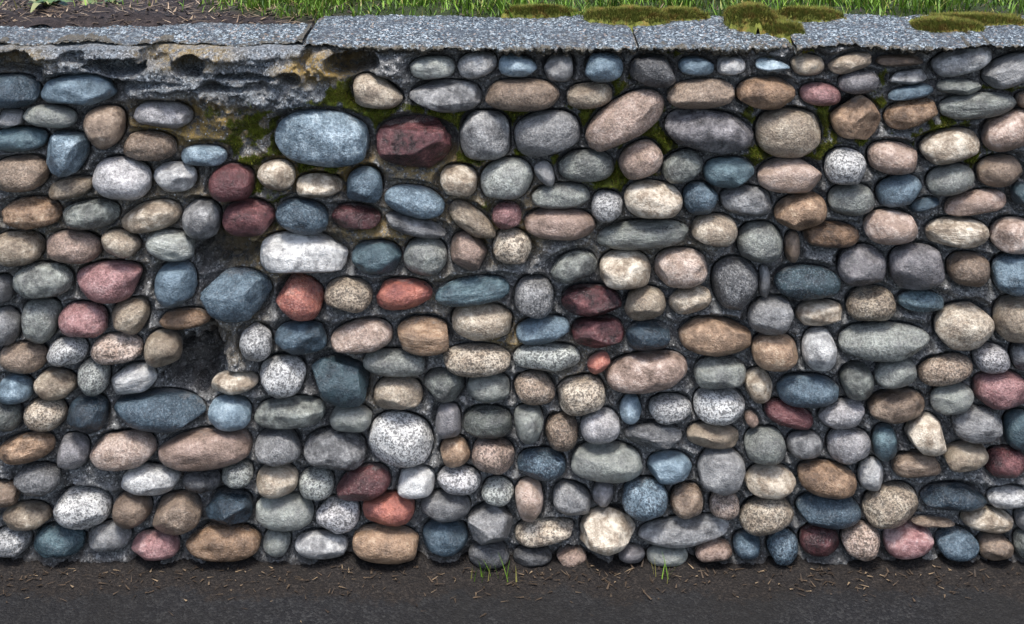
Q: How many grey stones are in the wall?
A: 115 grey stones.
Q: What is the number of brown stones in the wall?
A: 108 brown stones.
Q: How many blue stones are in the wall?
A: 49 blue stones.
